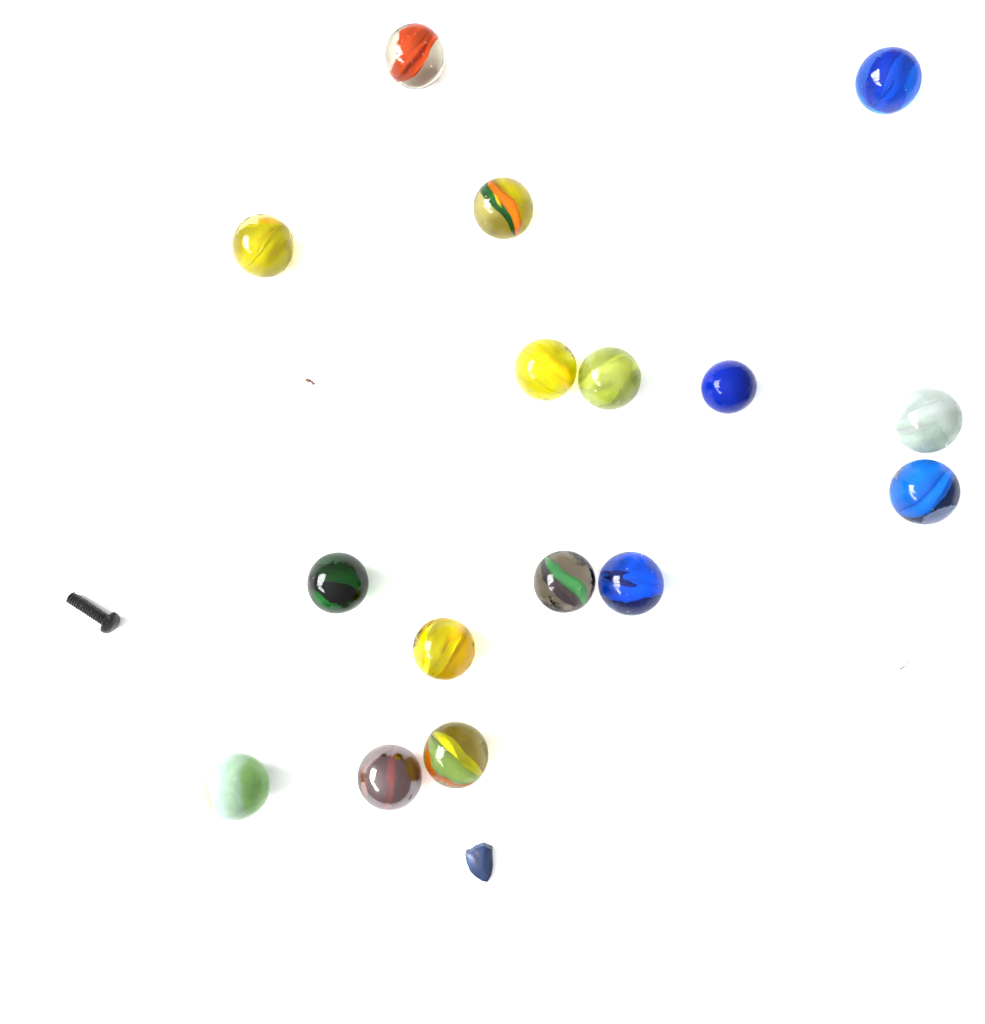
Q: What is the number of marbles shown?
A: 16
